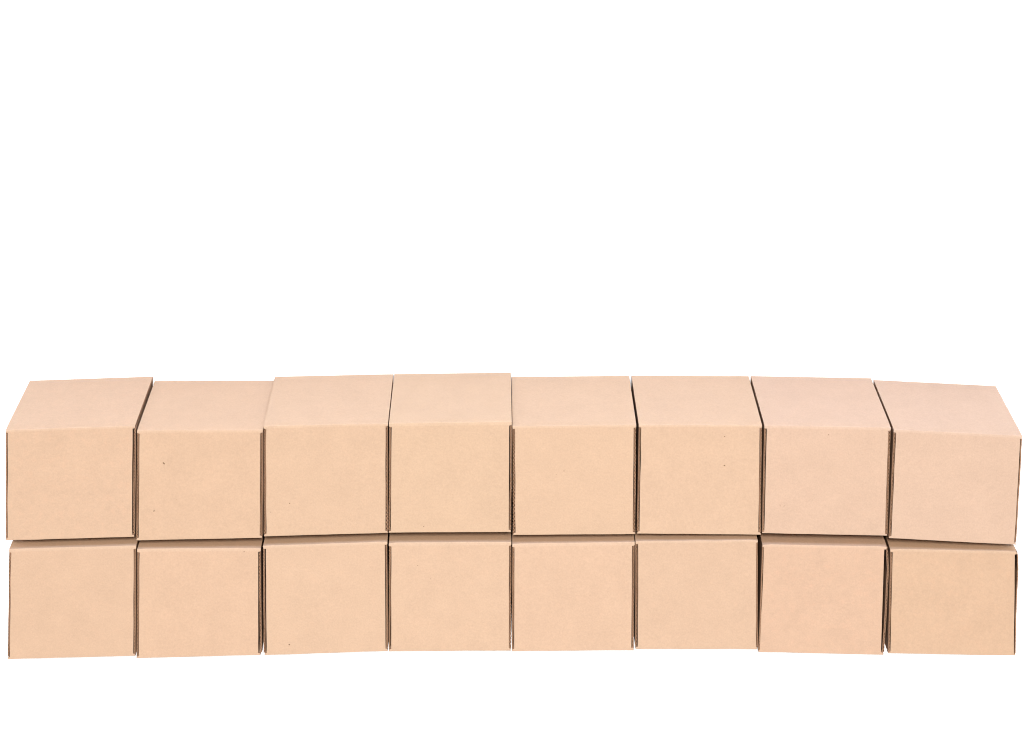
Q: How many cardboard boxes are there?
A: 16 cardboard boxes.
